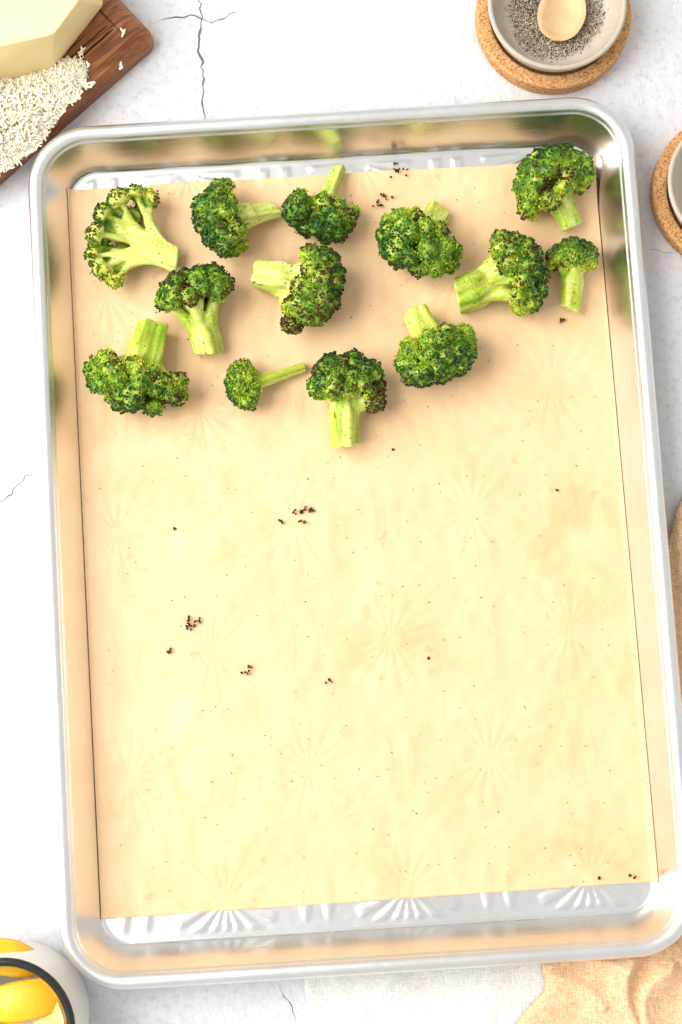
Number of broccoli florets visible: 13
